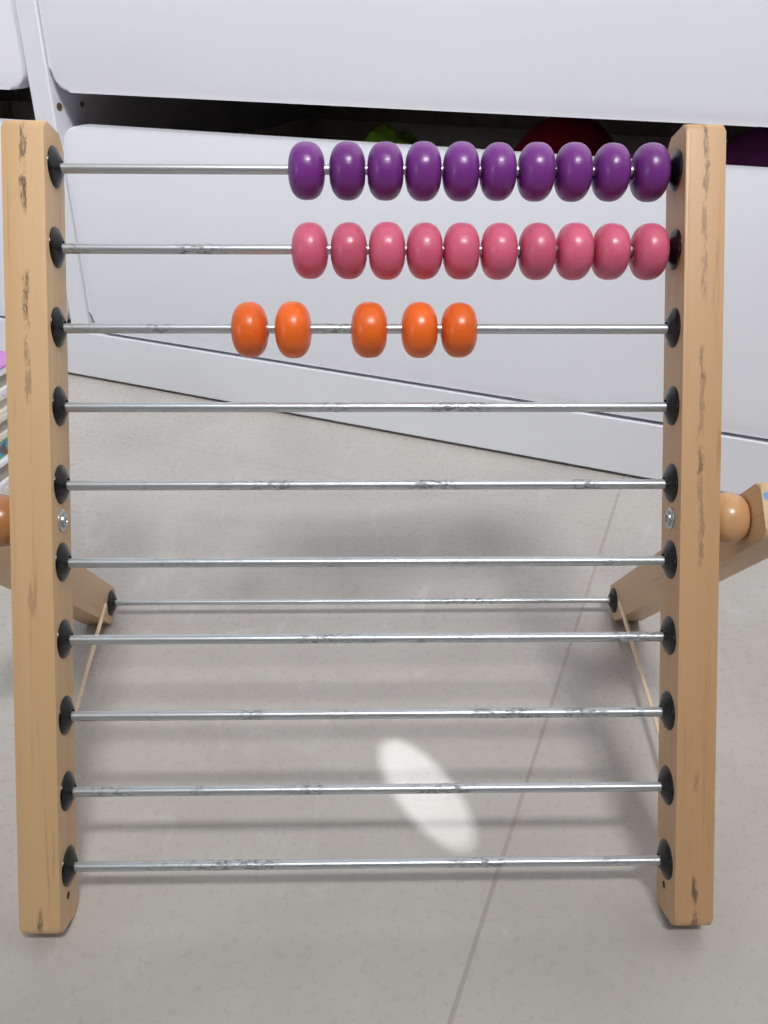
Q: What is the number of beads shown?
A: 25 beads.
